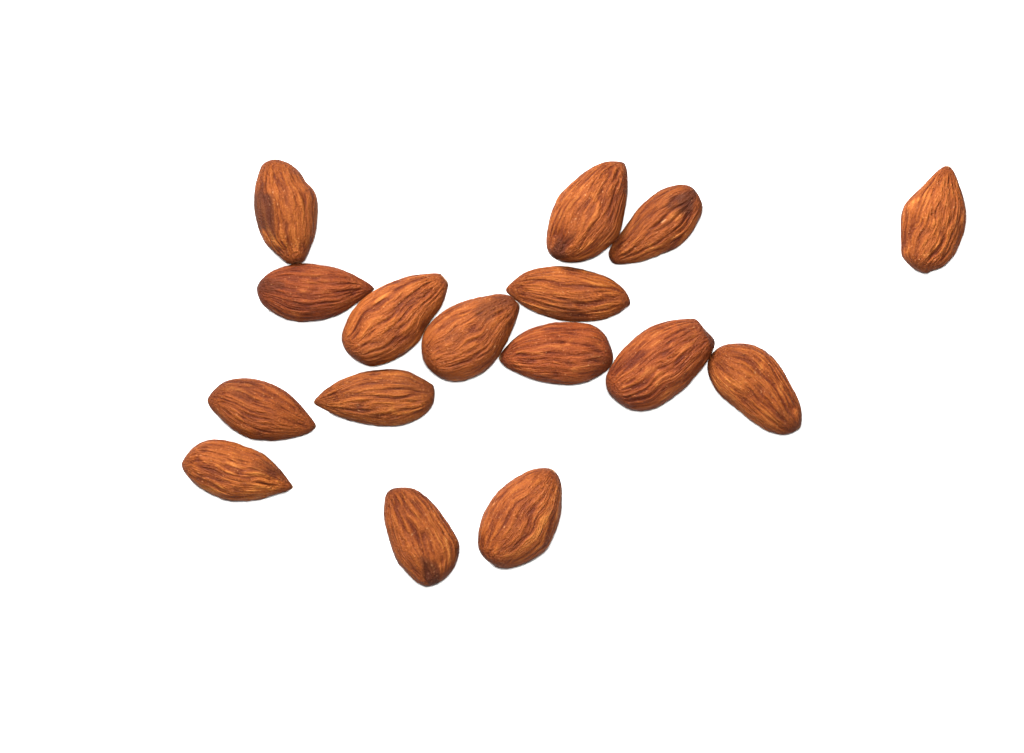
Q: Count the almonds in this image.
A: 16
